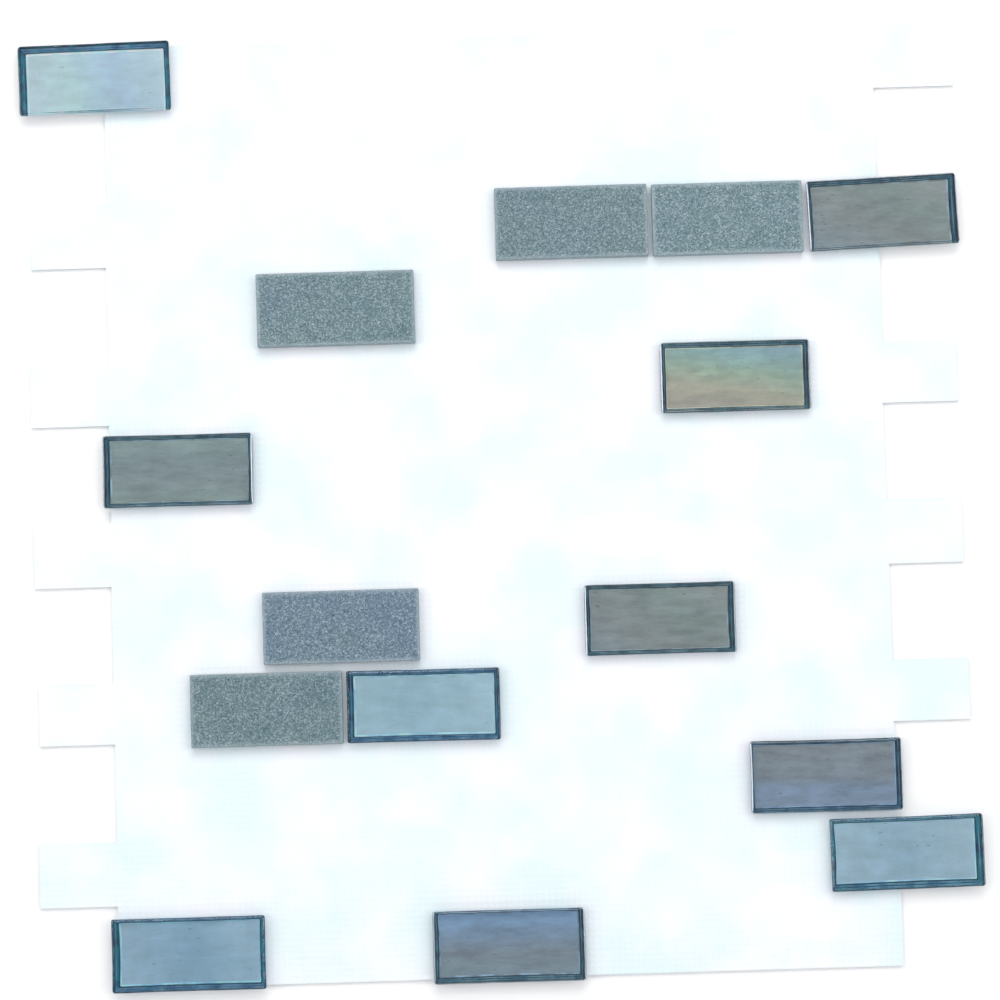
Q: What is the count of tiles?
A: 15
